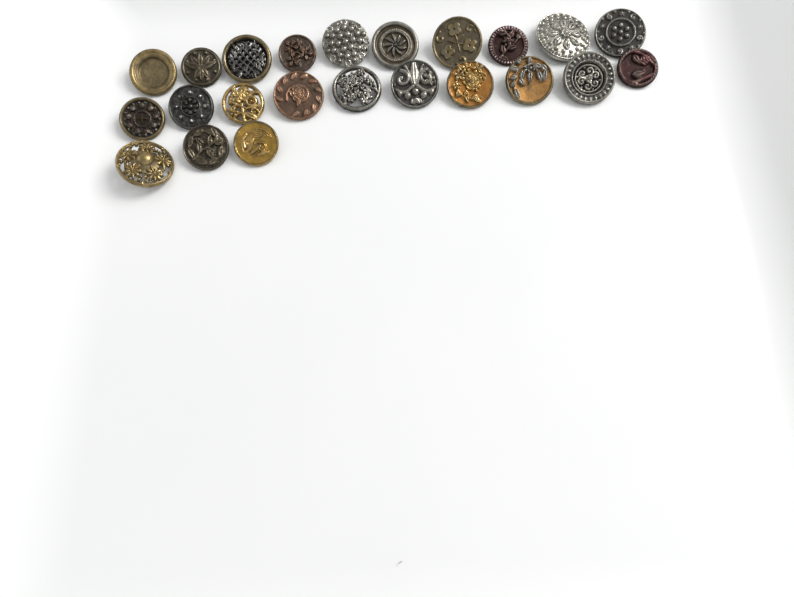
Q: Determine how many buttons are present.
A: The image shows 23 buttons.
